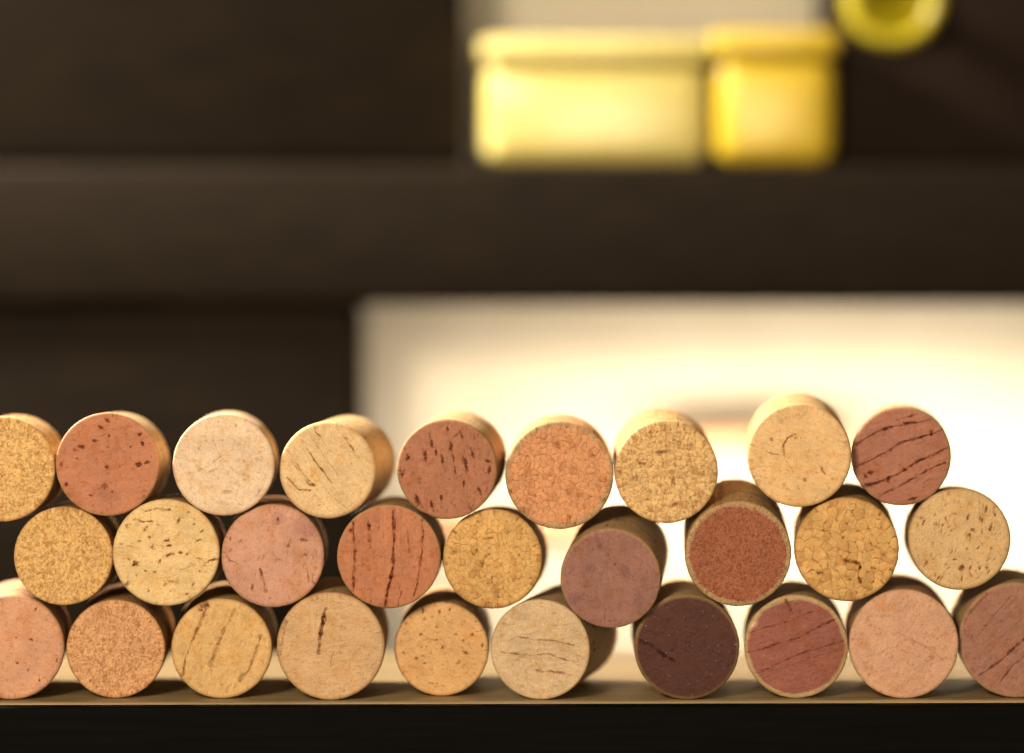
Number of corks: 28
